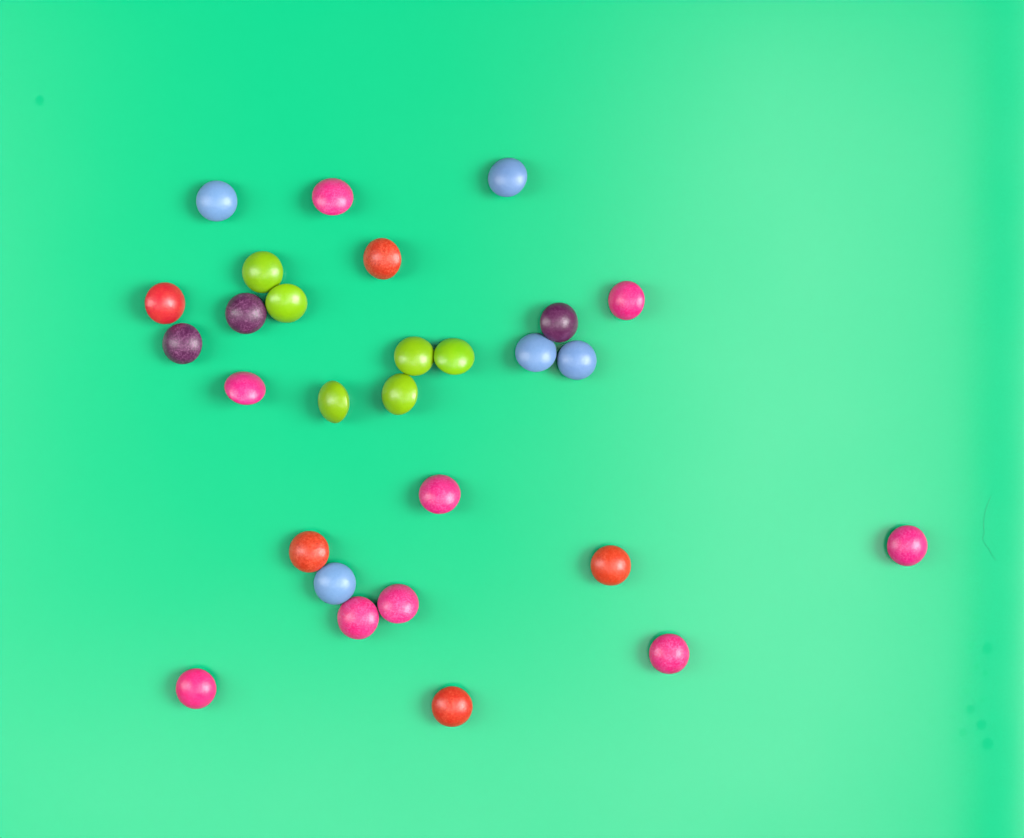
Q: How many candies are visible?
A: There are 28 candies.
